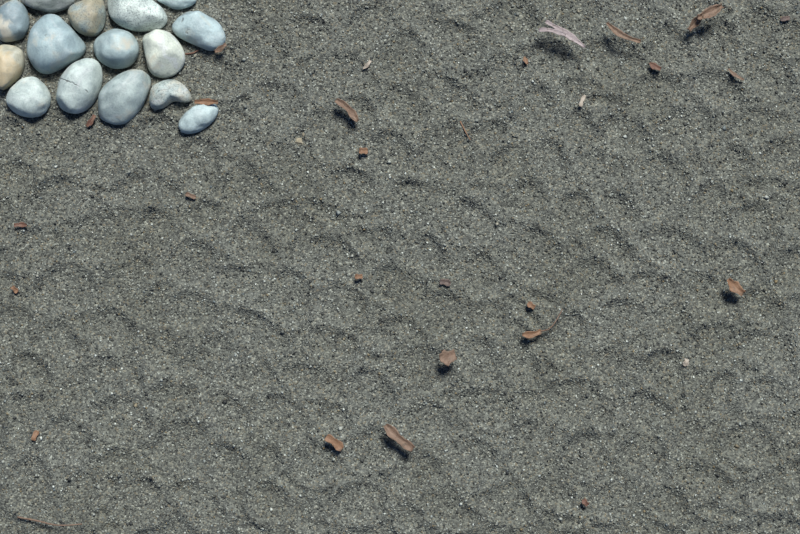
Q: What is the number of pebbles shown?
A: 15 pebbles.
